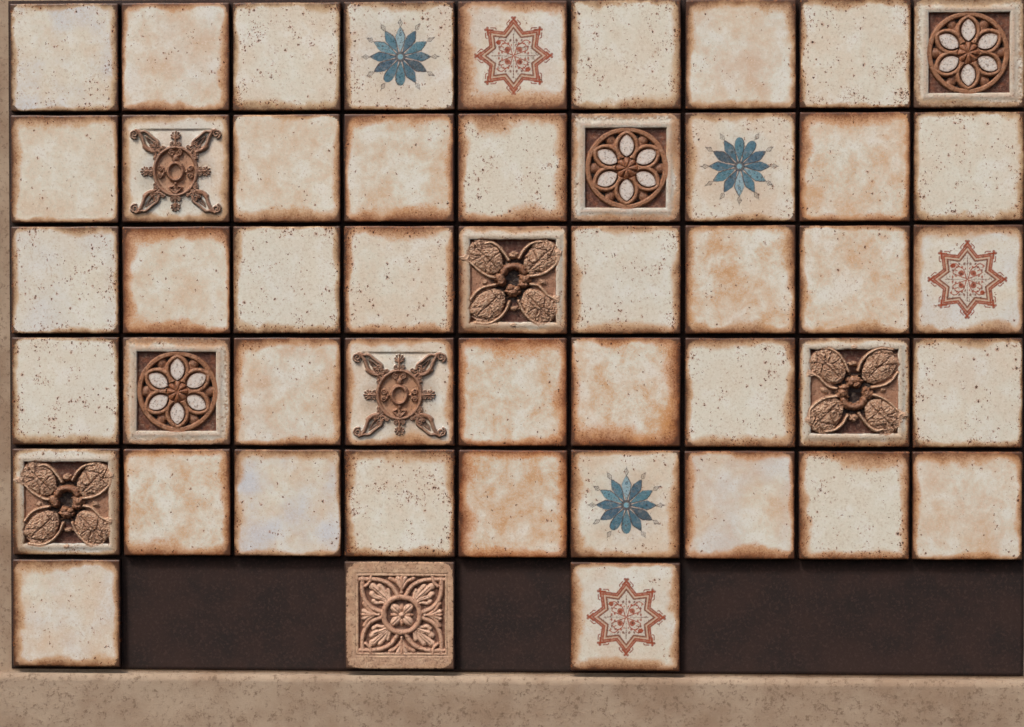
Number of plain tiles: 33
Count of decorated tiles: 15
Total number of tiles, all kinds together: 48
